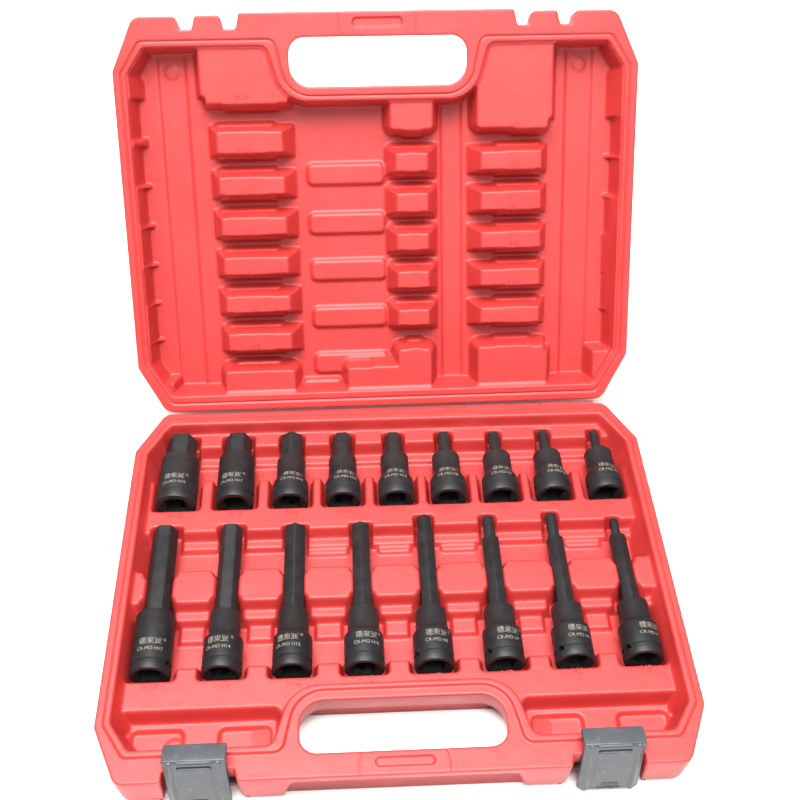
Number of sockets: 17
